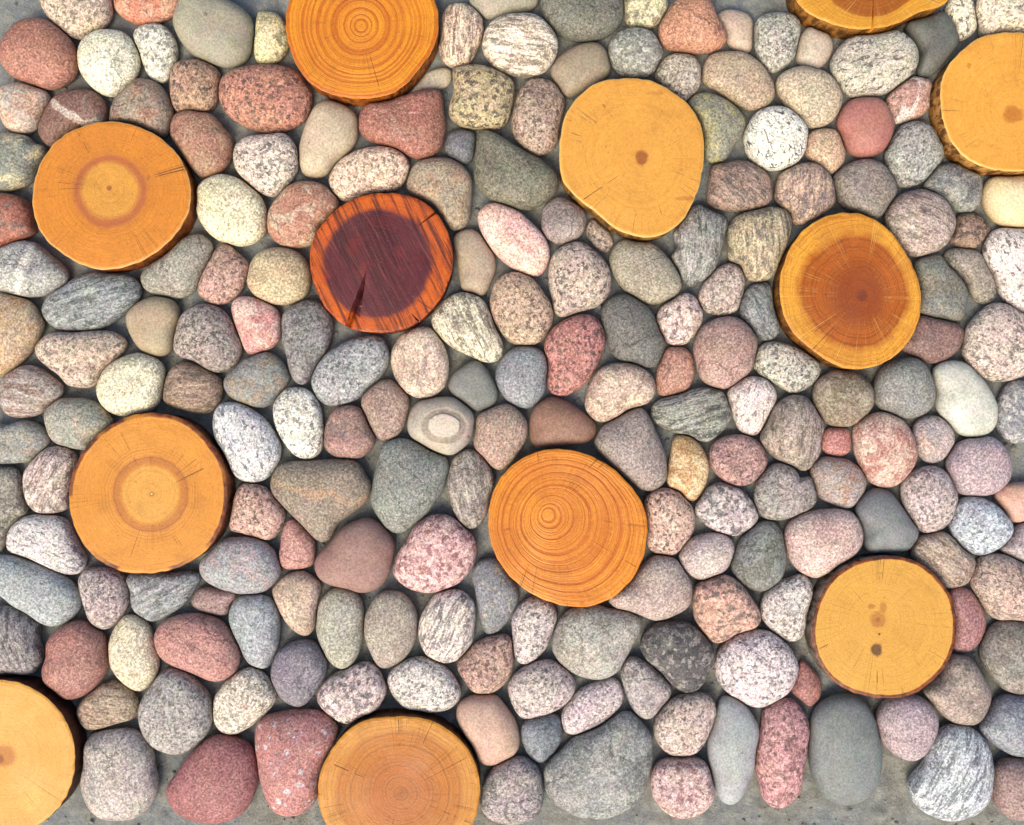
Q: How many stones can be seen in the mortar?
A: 200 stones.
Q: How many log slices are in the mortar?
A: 12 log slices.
